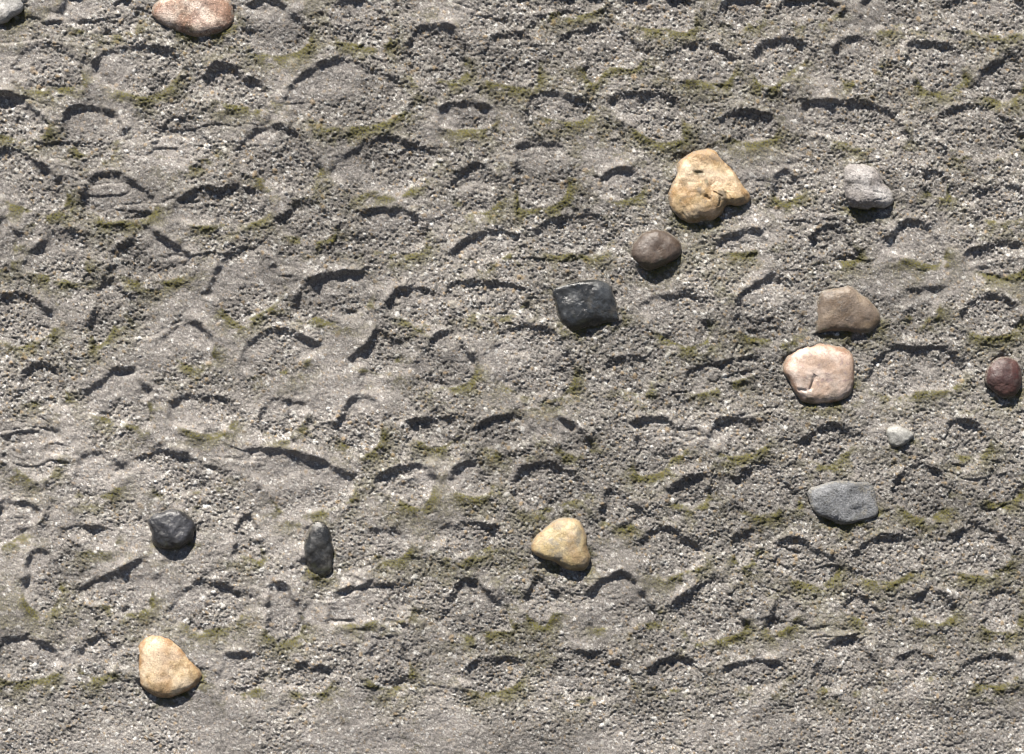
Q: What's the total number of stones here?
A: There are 15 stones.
